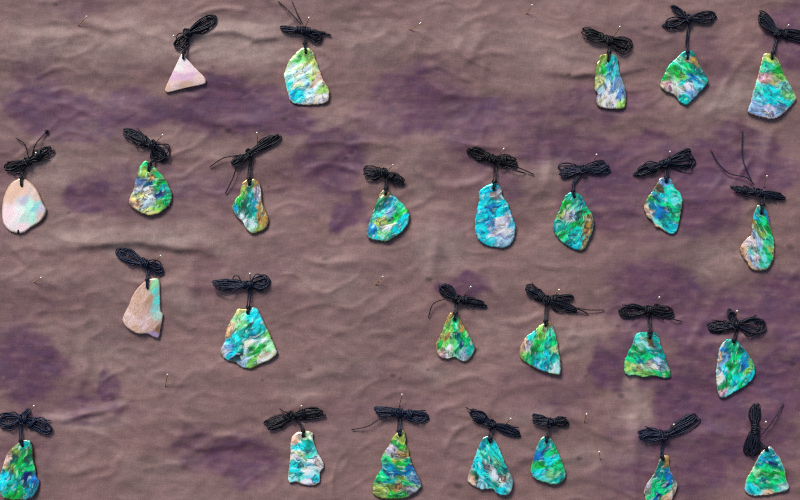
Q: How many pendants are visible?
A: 26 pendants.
